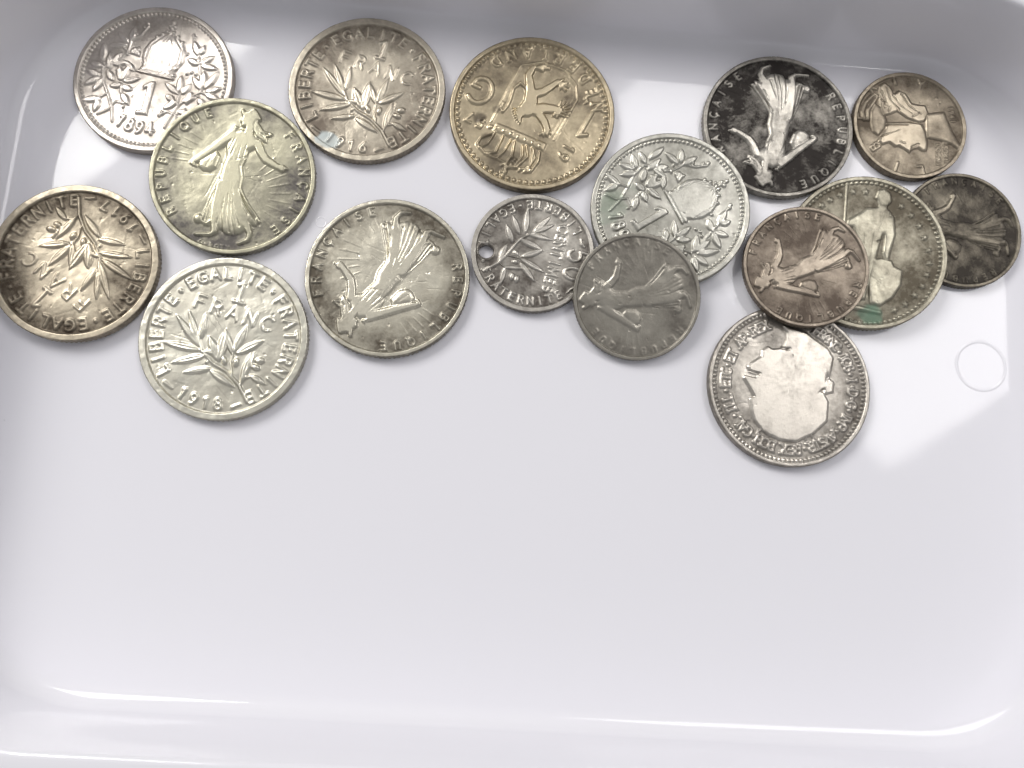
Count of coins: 16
